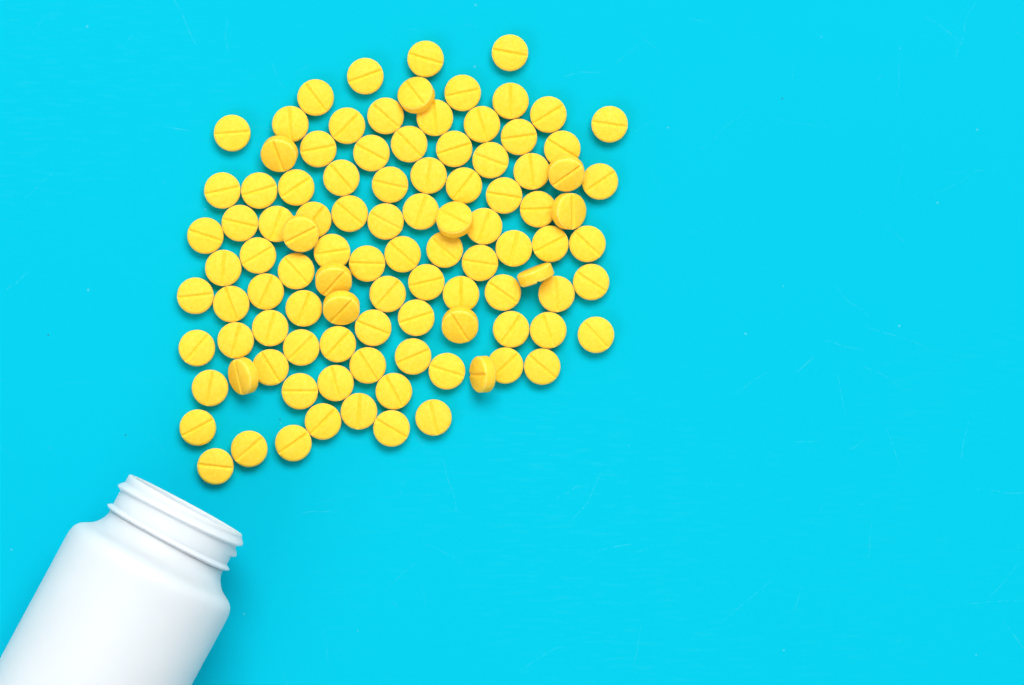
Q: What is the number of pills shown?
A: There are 101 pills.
